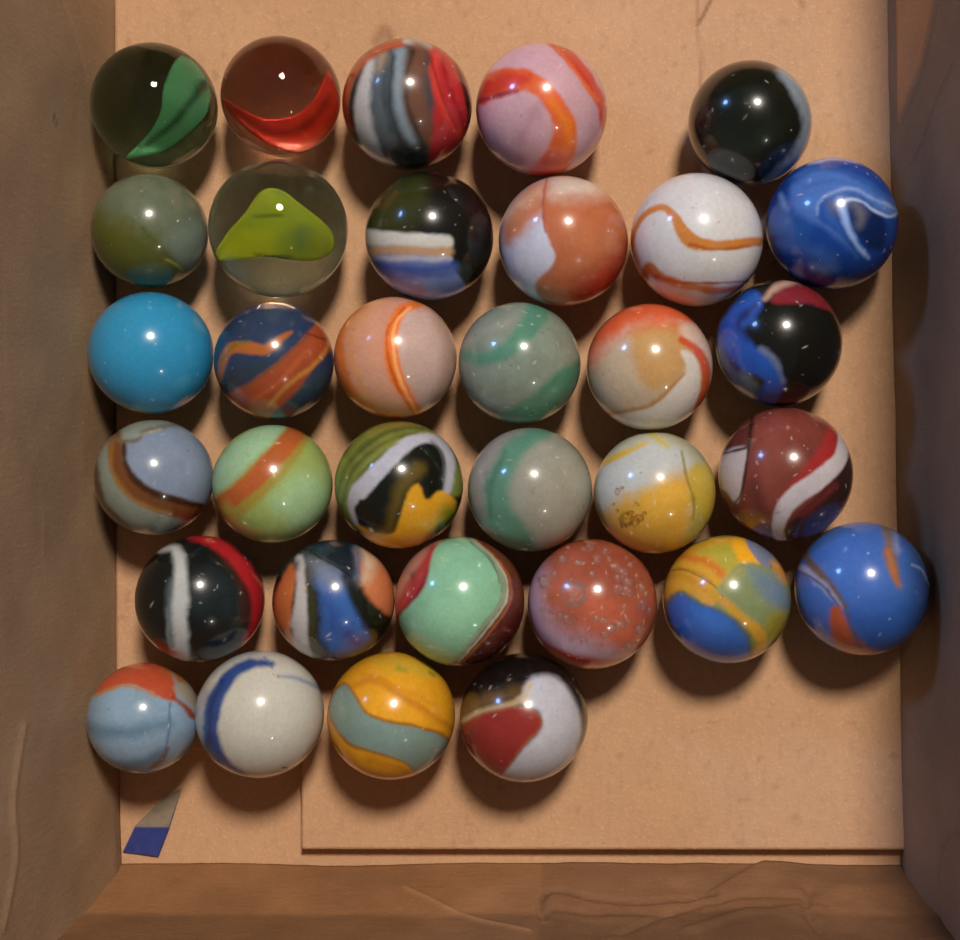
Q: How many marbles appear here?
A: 33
